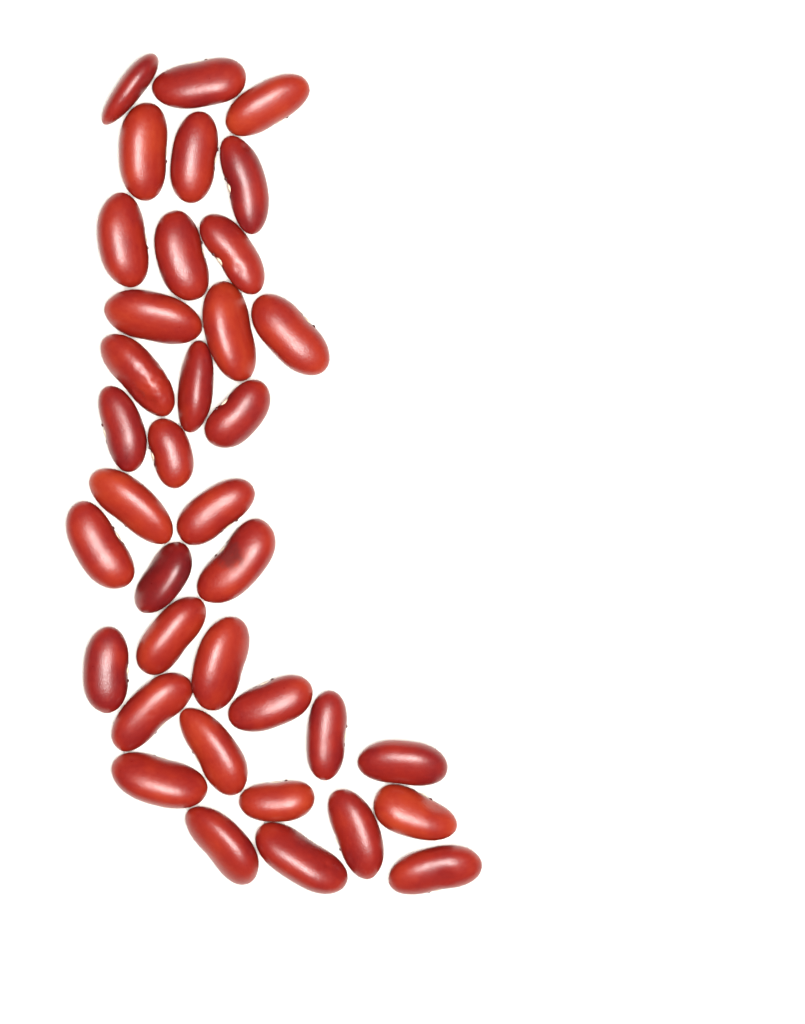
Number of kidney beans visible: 37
